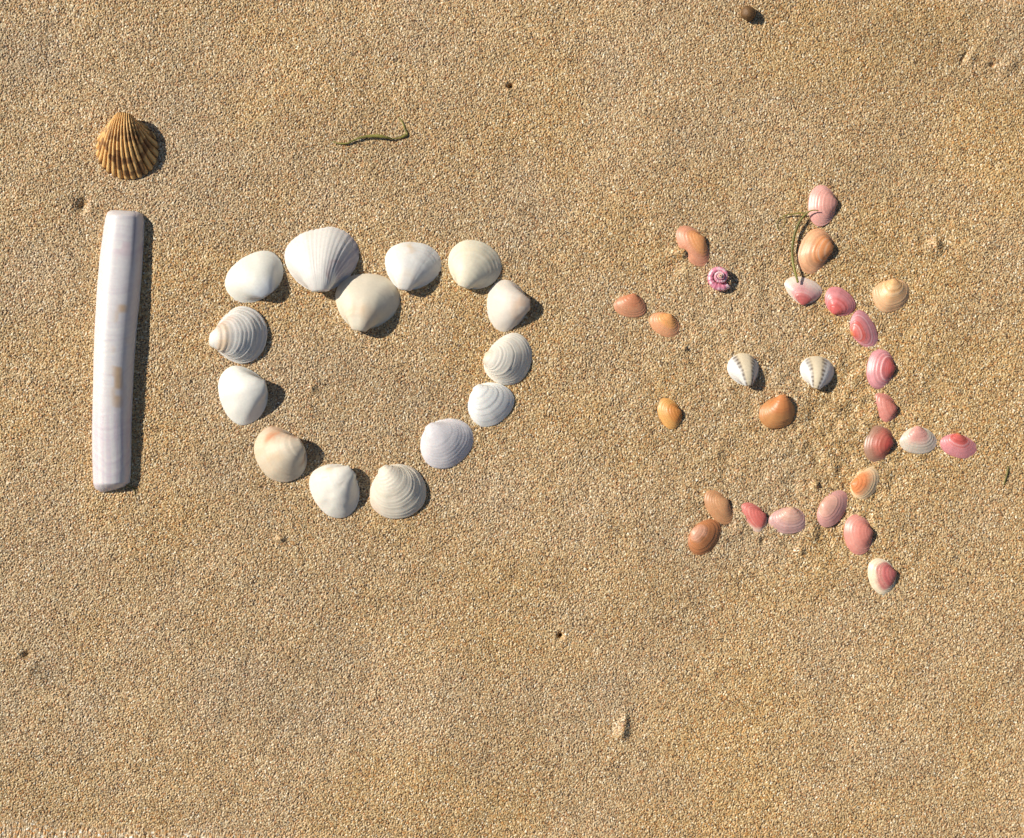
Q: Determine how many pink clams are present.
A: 14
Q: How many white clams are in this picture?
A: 14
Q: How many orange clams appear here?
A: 10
